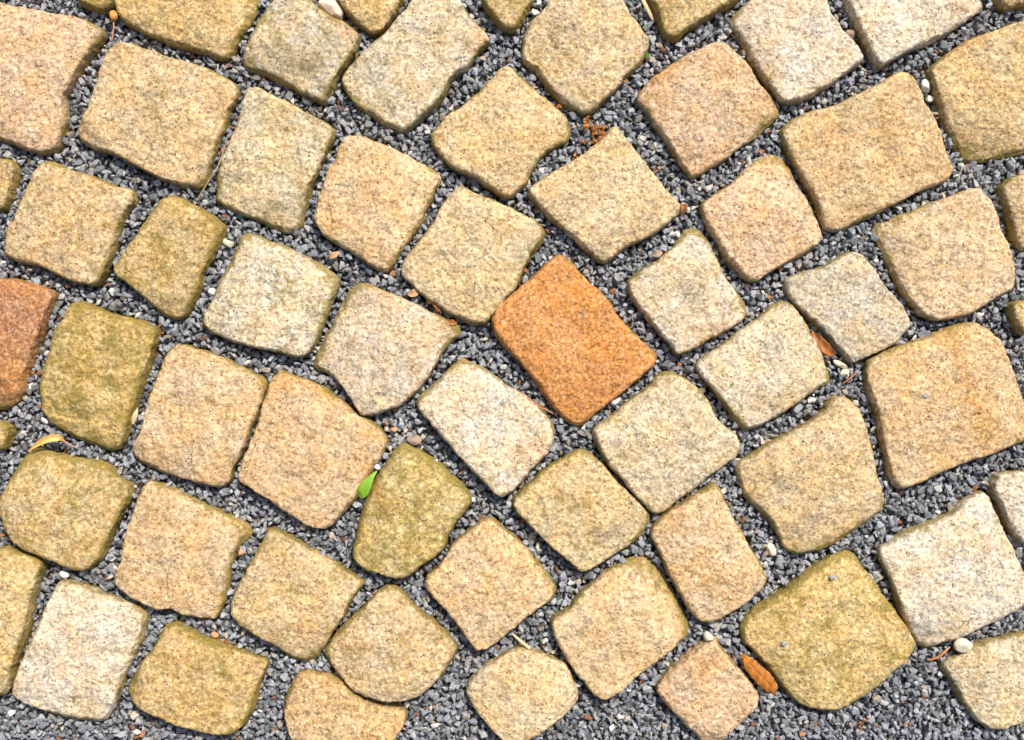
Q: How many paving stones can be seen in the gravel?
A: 62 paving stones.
